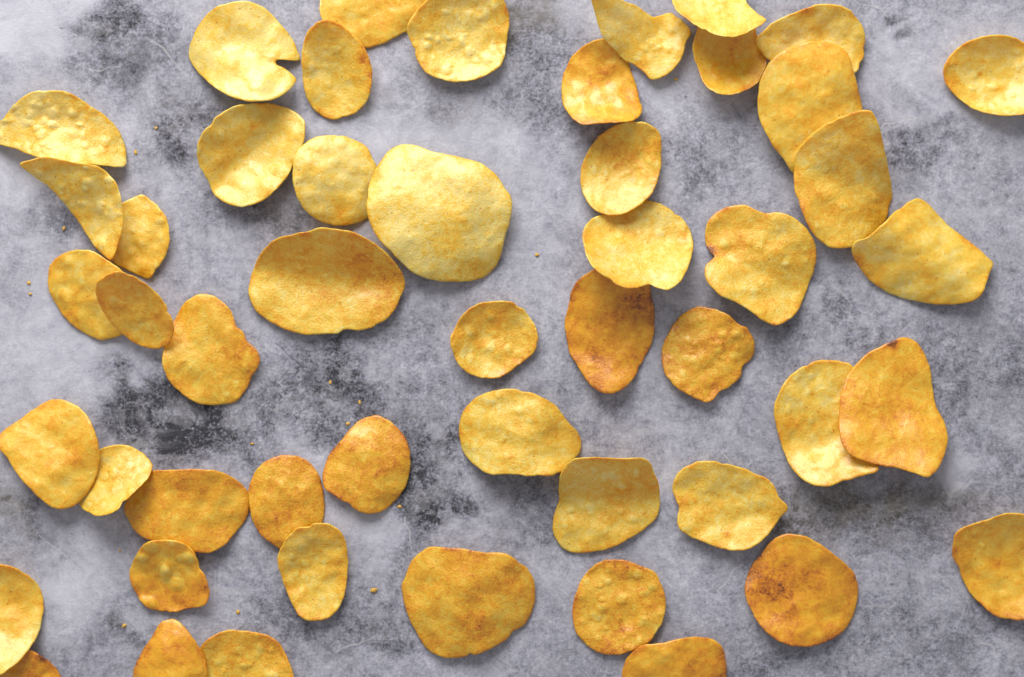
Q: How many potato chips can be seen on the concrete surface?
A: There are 50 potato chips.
